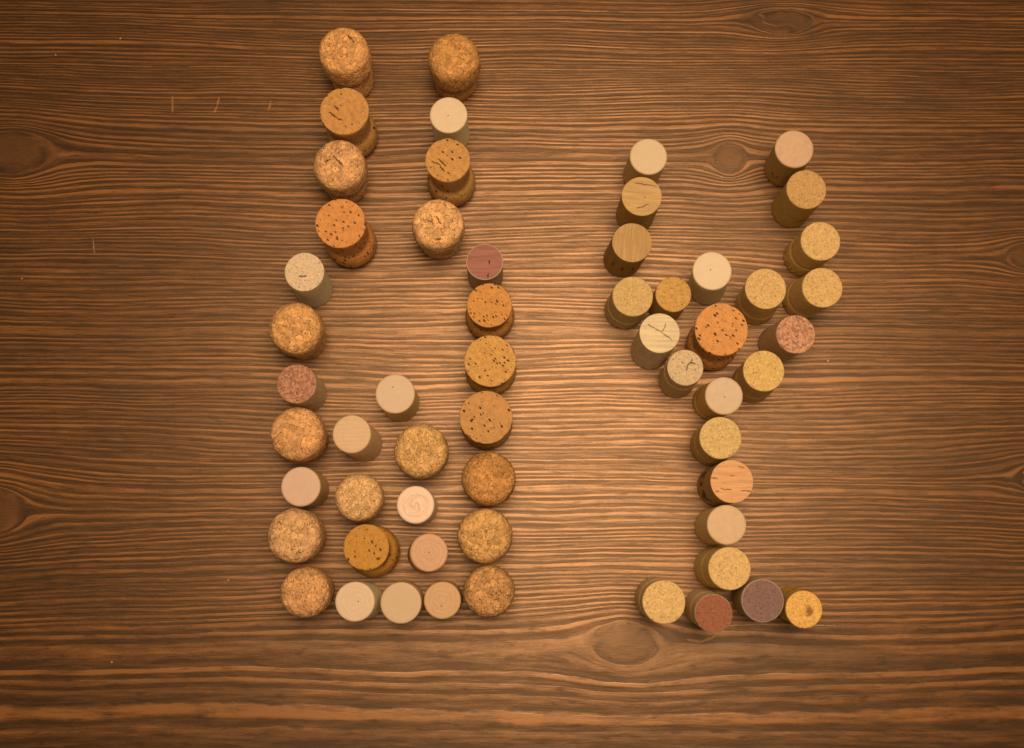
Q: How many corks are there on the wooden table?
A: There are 57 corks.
